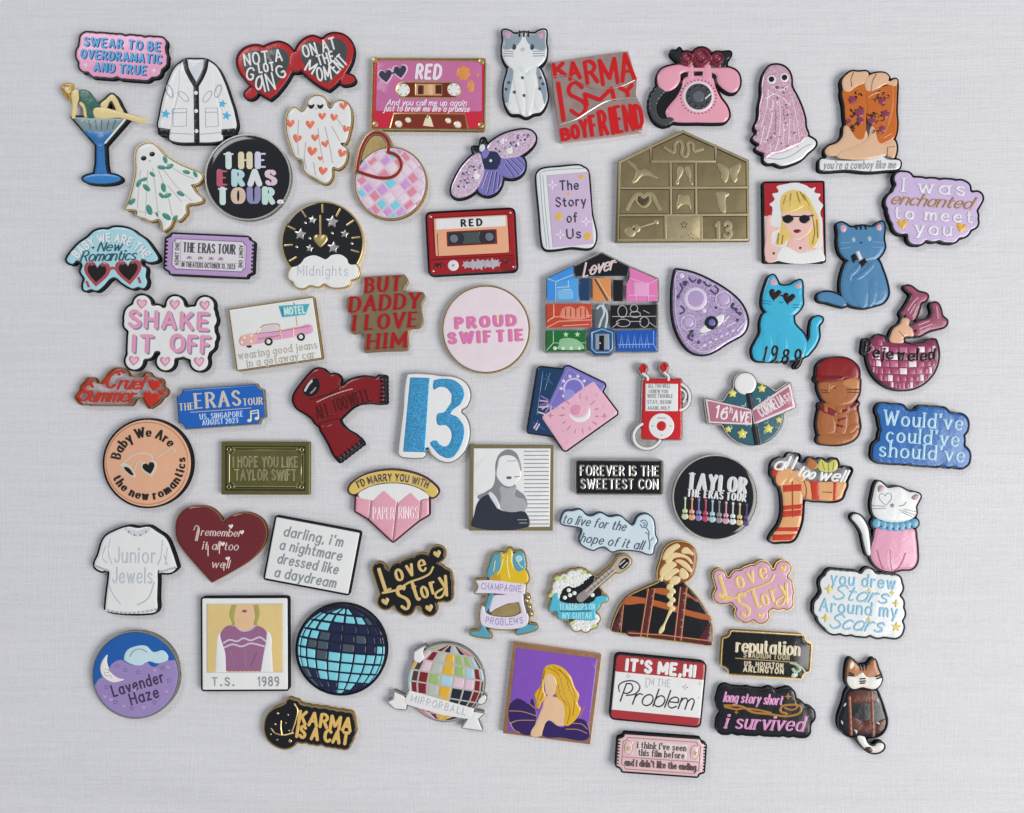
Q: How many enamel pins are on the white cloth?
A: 70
